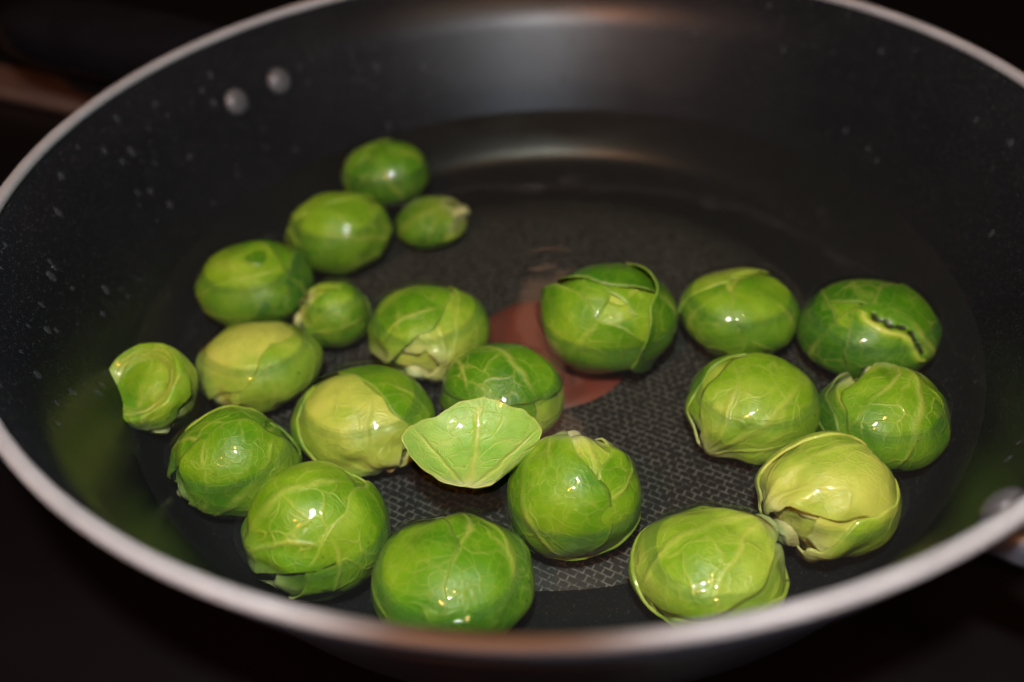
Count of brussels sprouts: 21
